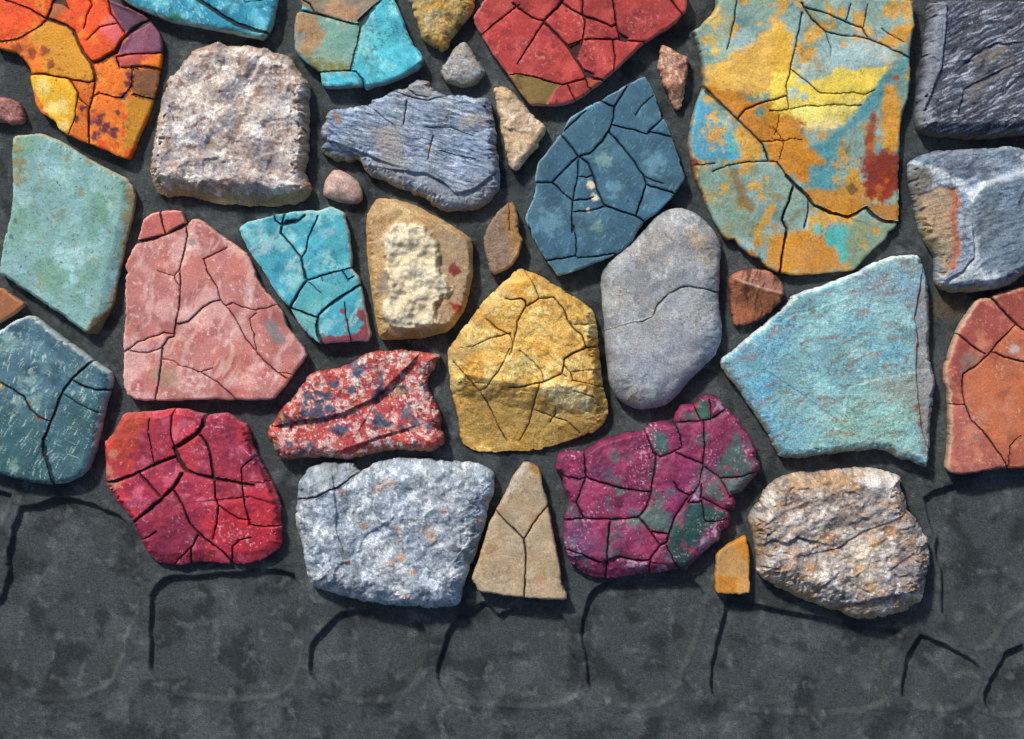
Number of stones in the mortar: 35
